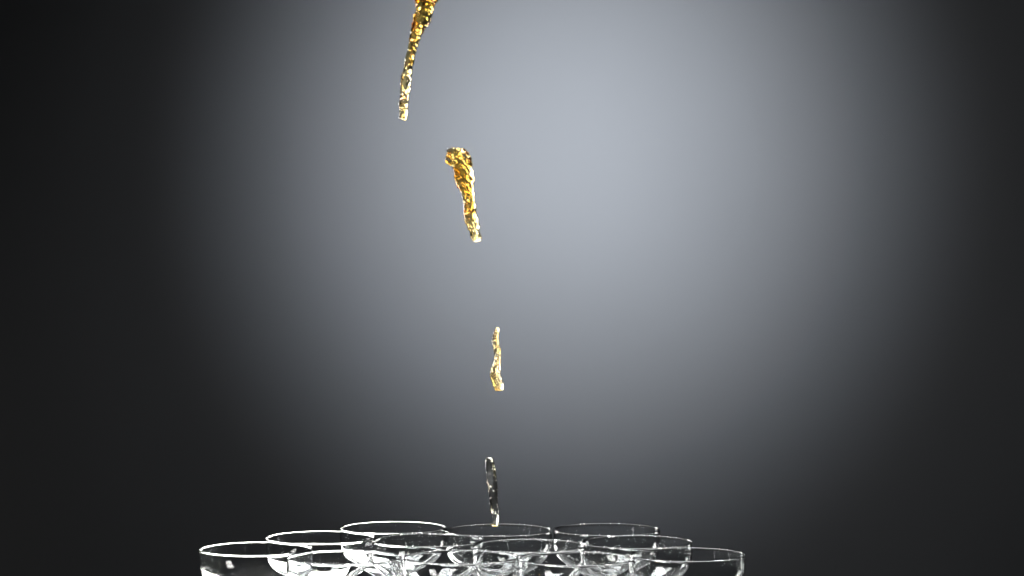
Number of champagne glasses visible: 12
